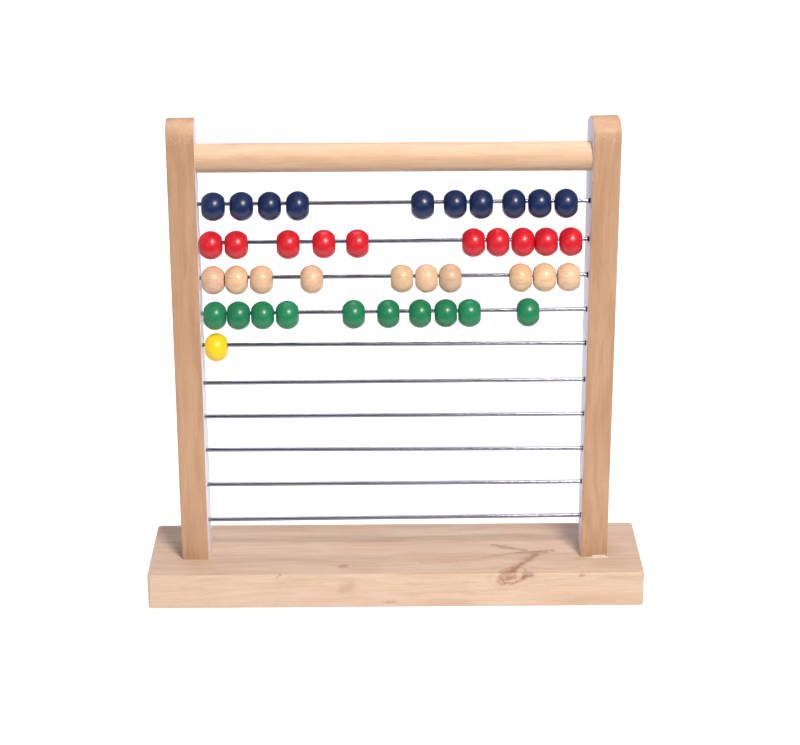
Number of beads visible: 41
